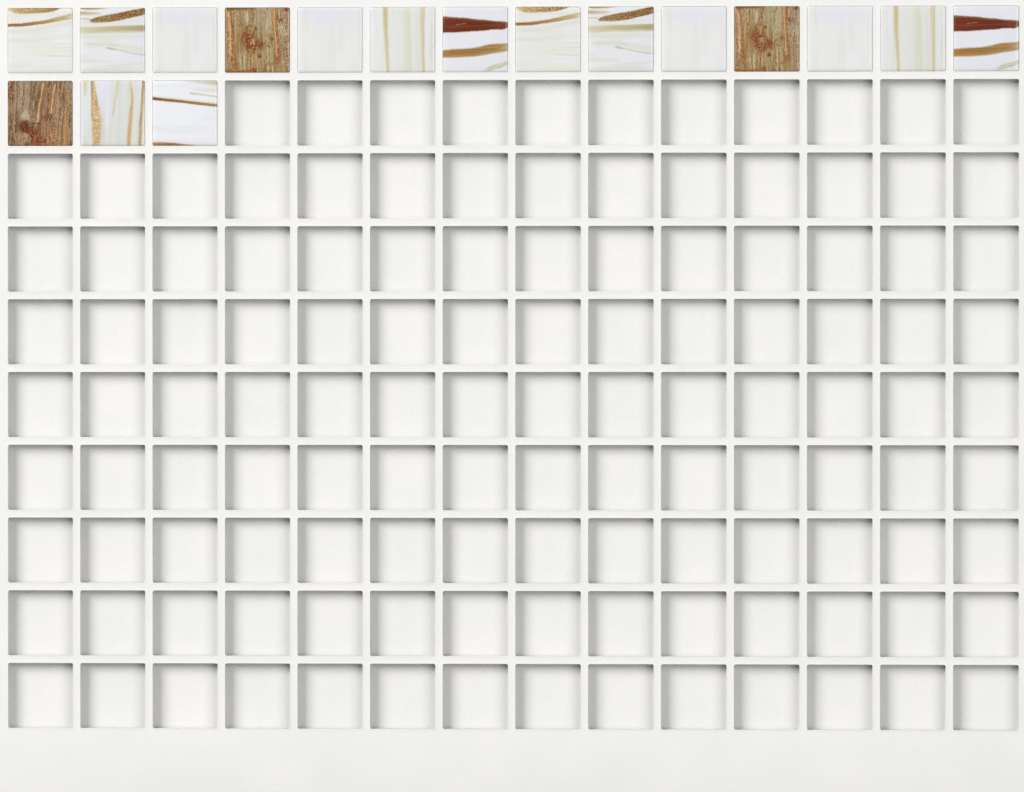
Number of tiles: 17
